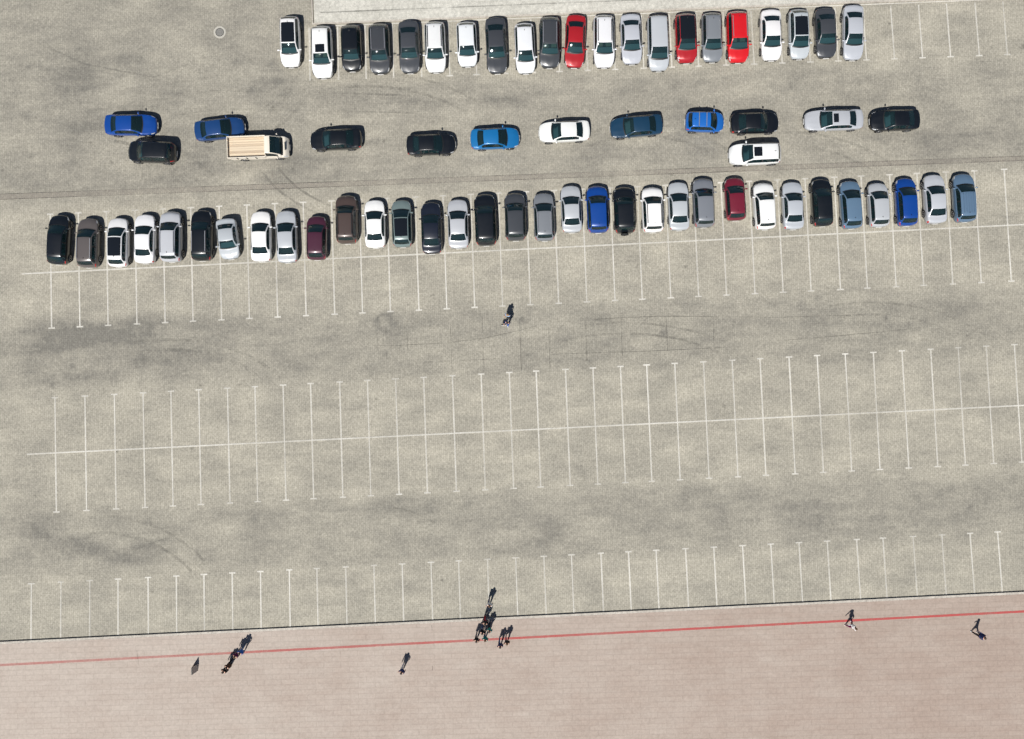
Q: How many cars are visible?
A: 67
